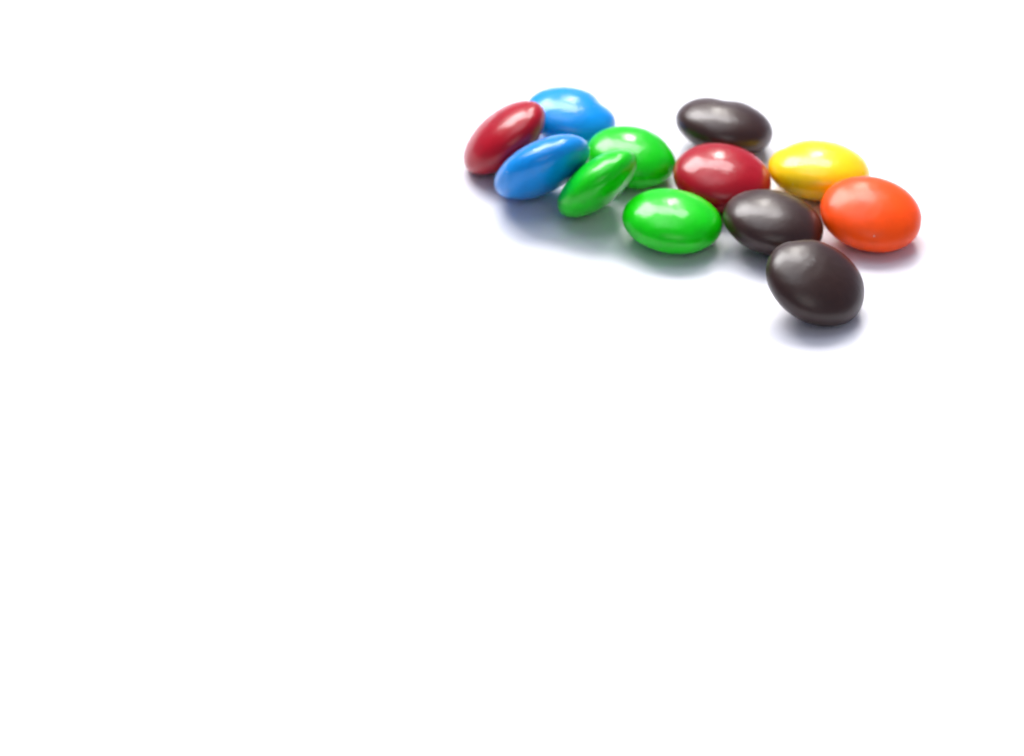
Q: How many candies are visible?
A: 12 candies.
